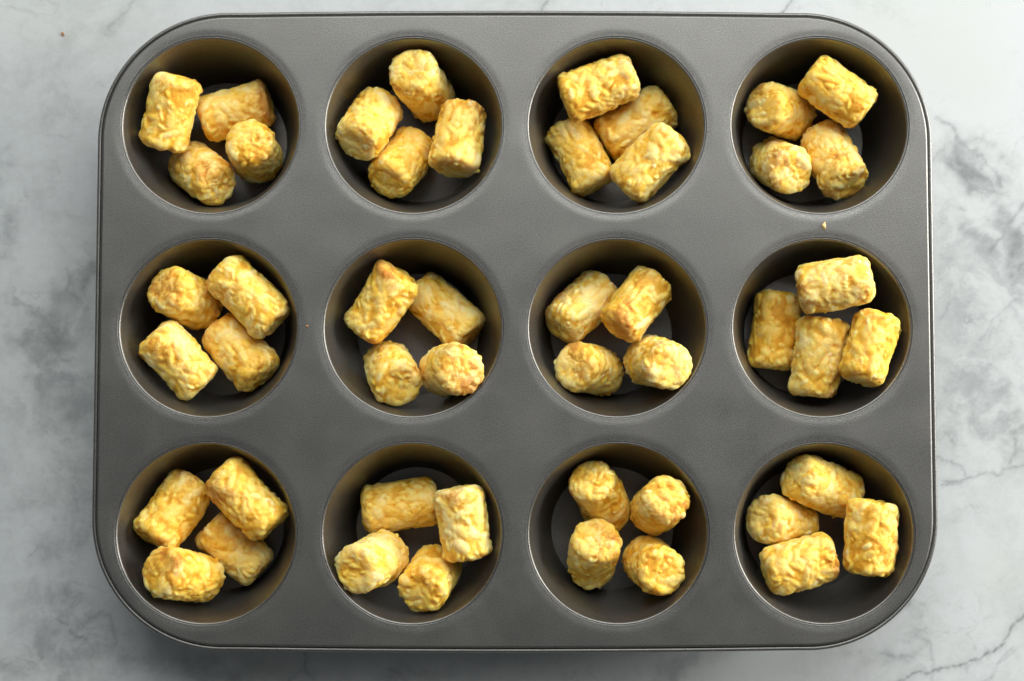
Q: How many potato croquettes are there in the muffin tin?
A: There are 48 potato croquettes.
